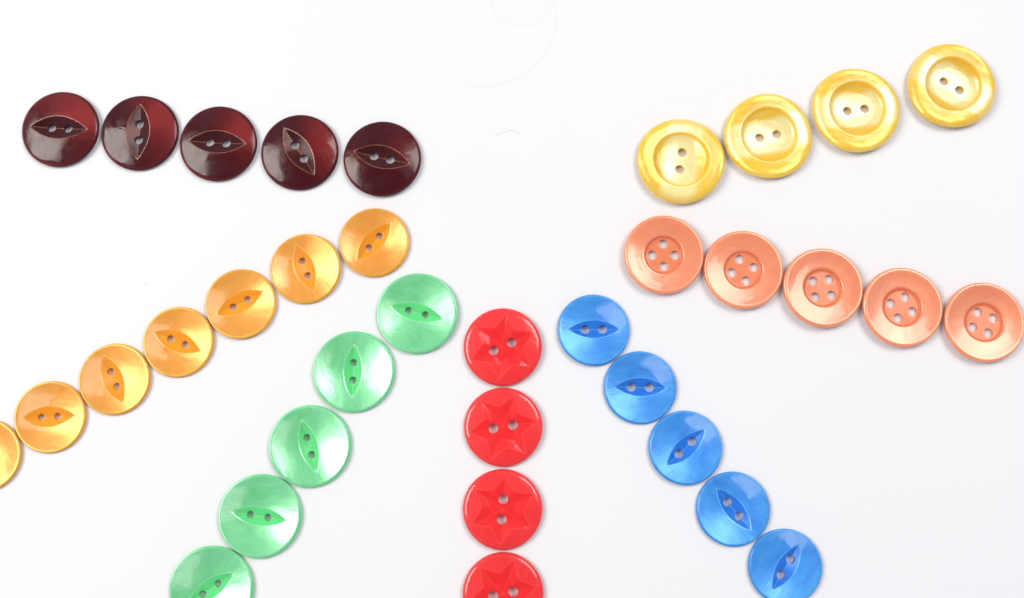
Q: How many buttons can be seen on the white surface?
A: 35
